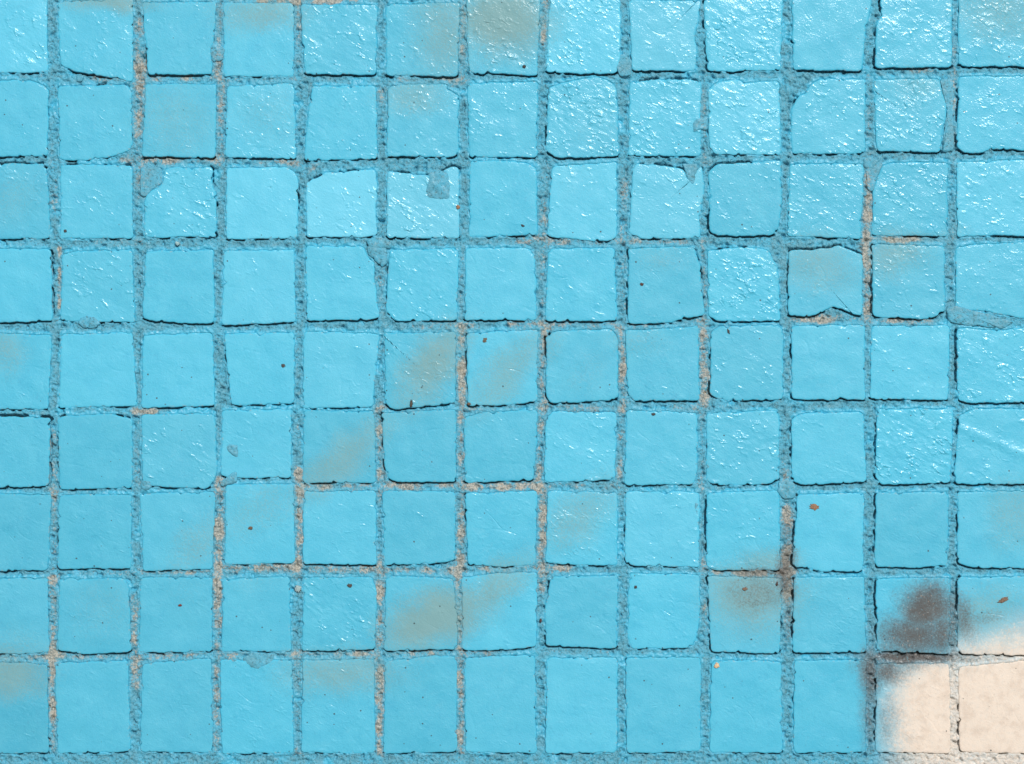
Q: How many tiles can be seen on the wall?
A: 117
